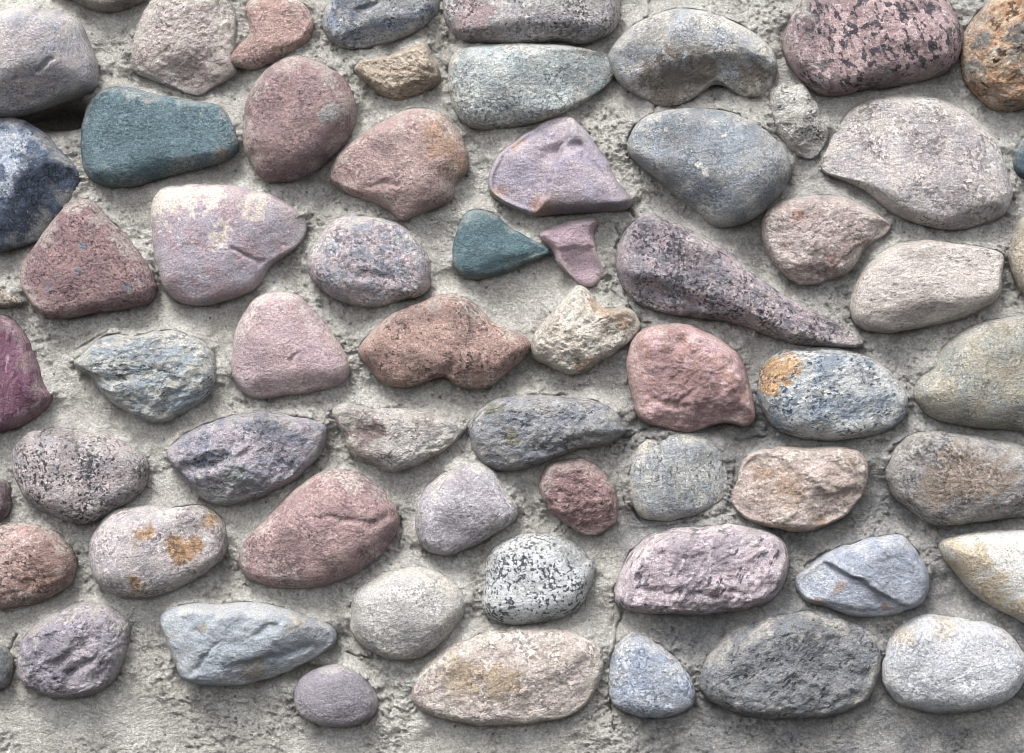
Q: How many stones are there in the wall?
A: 64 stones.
